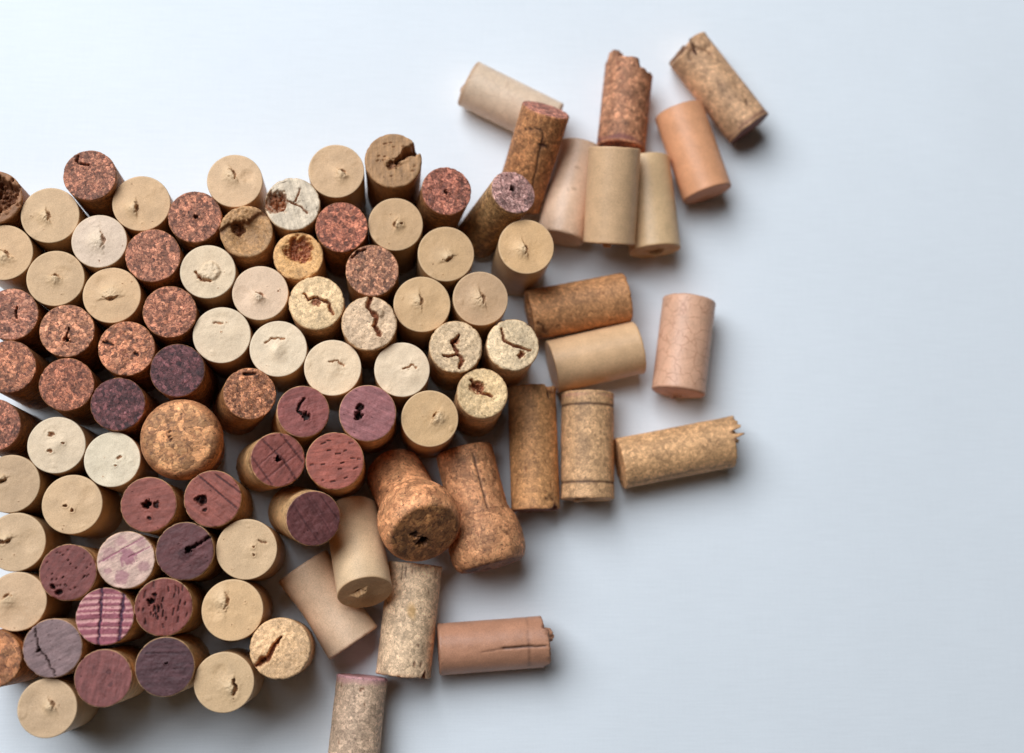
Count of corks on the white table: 96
